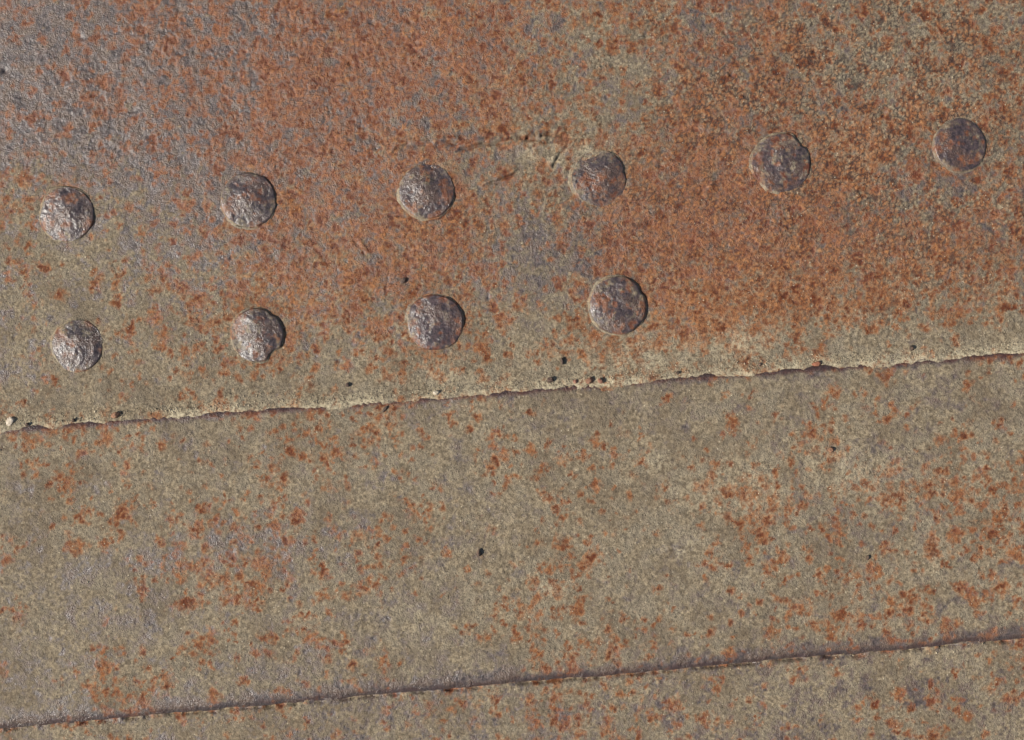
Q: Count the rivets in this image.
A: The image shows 10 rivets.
